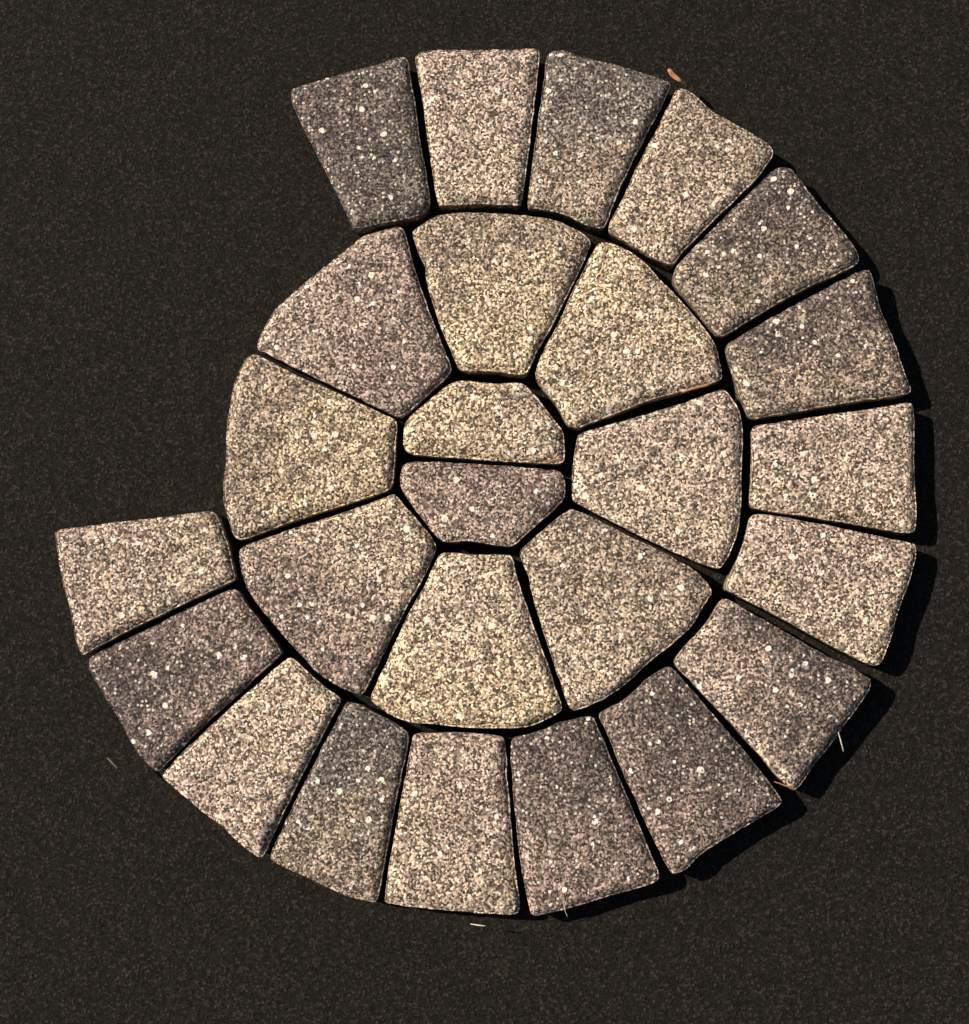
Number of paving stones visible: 26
